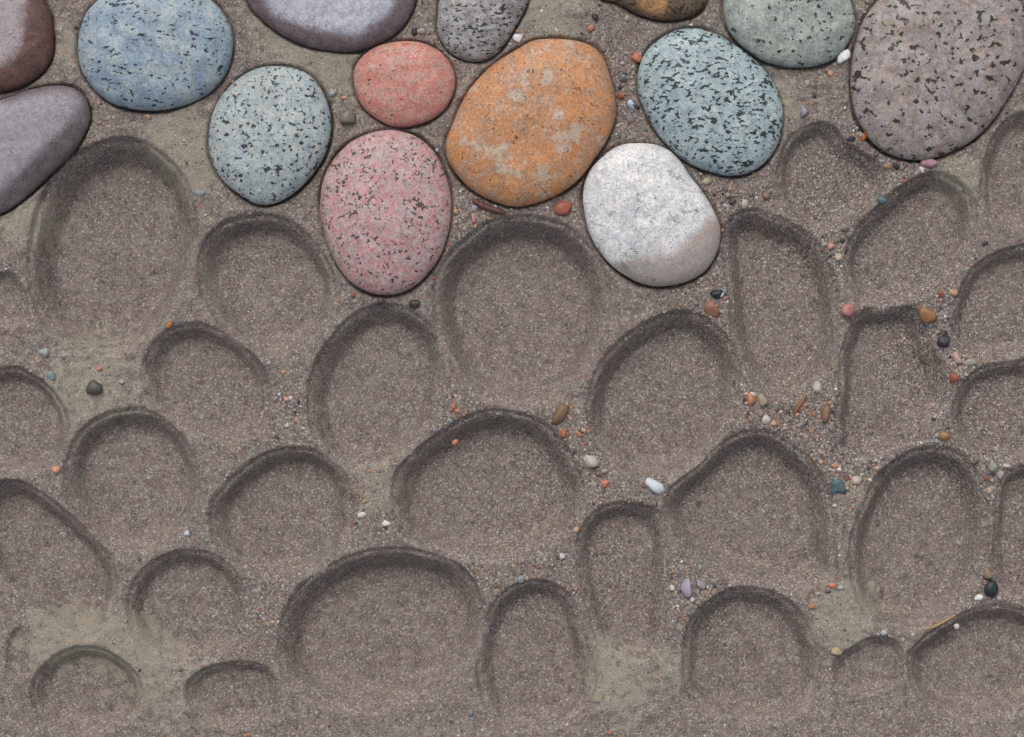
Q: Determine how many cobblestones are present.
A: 14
